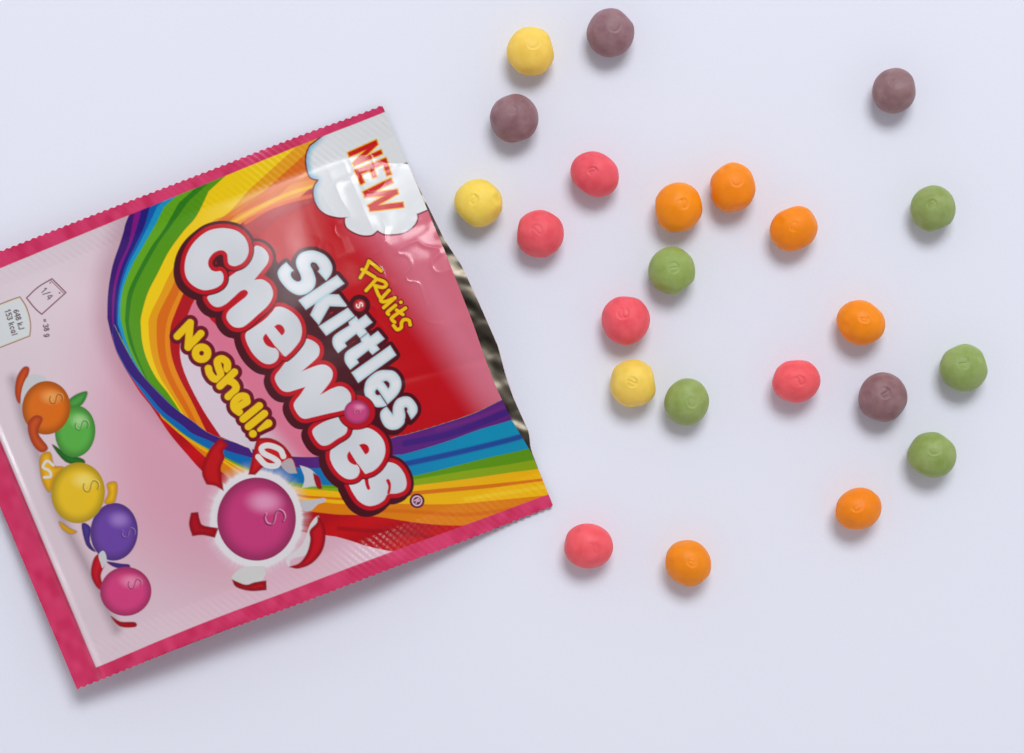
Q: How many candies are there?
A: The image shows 23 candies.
